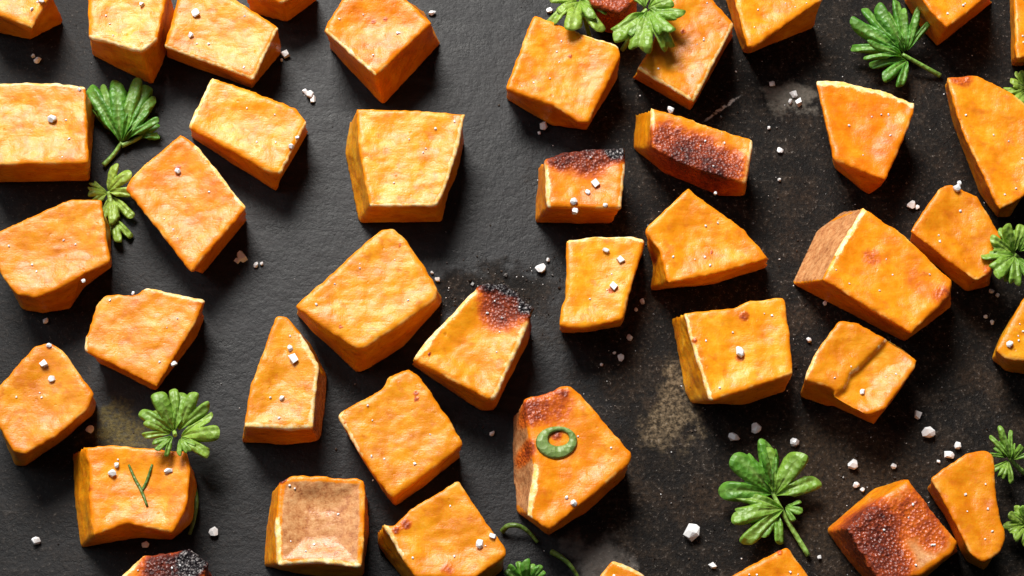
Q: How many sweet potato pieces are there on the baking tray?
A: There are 42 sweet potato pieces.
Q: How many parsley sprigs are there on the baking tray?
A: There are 12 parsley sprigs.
